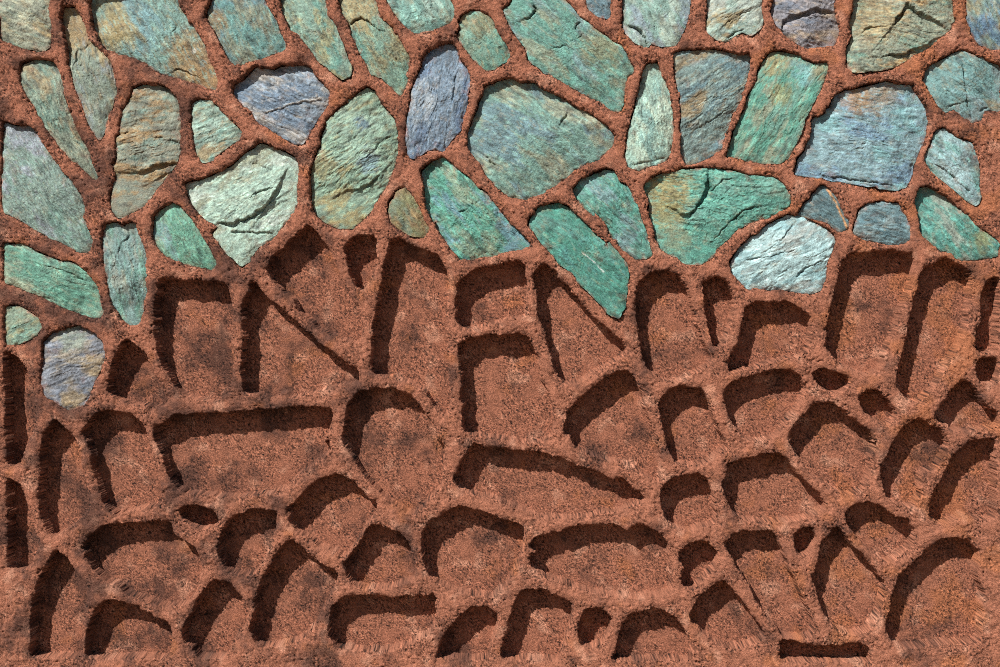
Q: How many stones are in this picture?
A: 44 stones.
